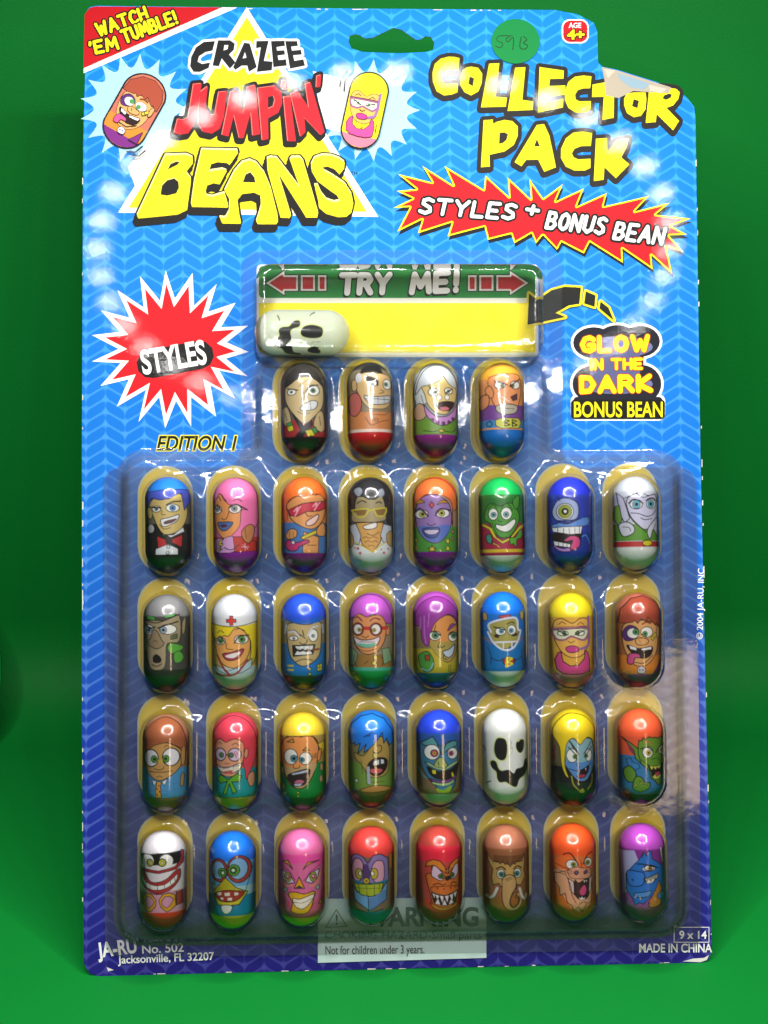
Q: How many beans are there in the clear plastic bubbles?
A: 37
